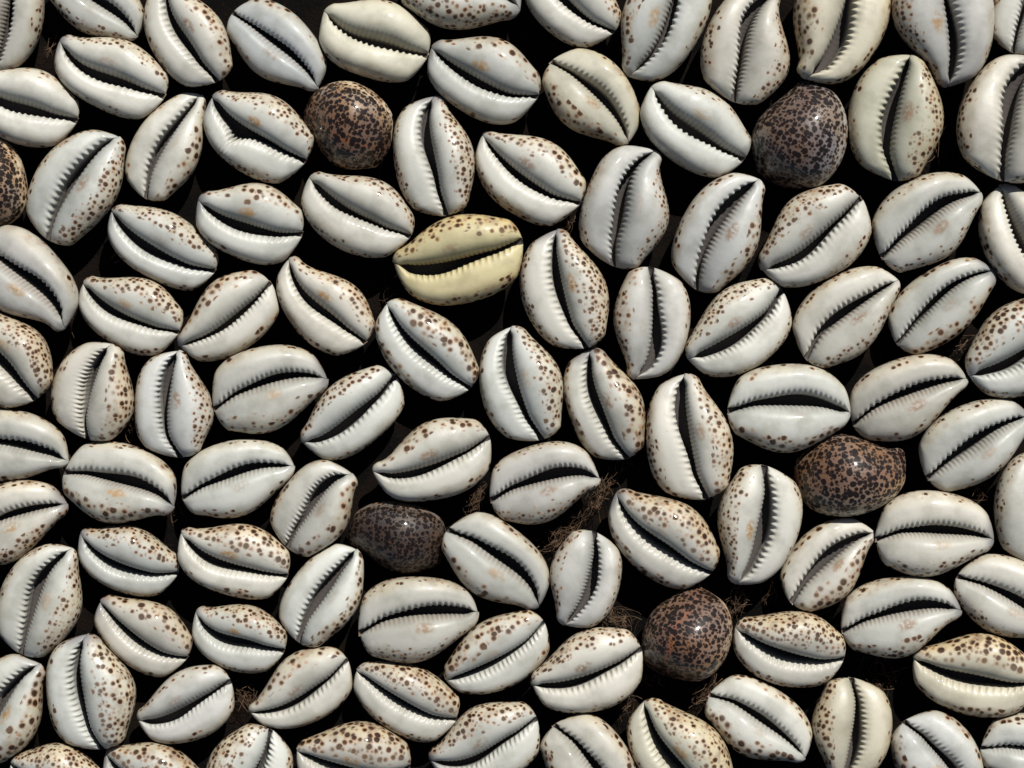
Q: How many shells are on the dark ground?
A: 104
